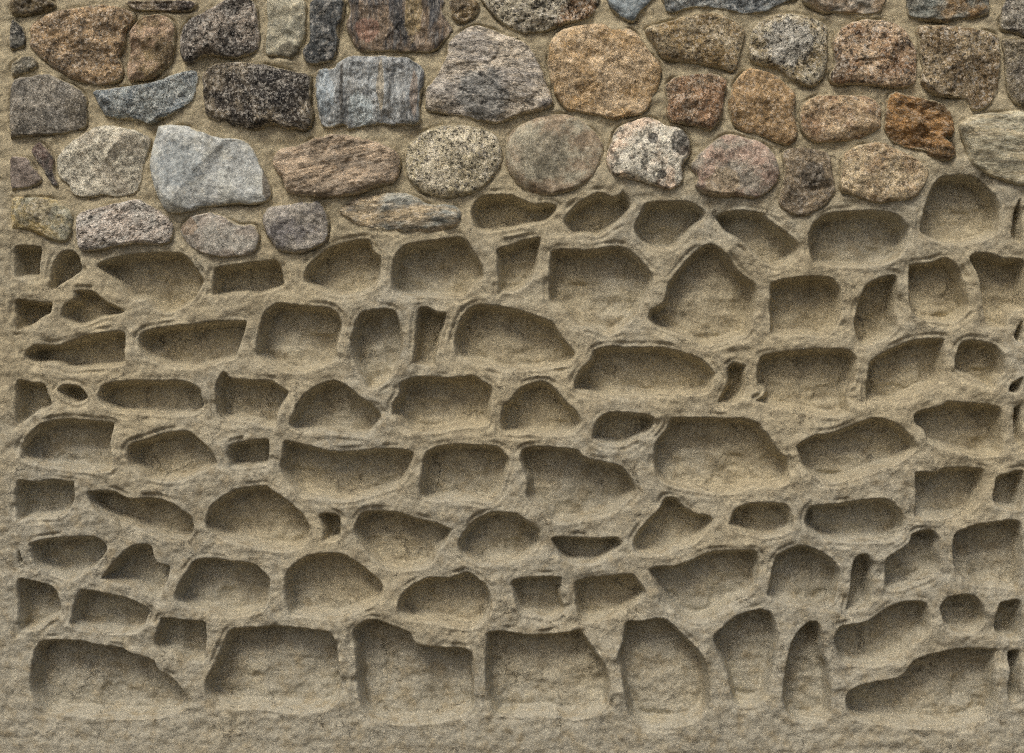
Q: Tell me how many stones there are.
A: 49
